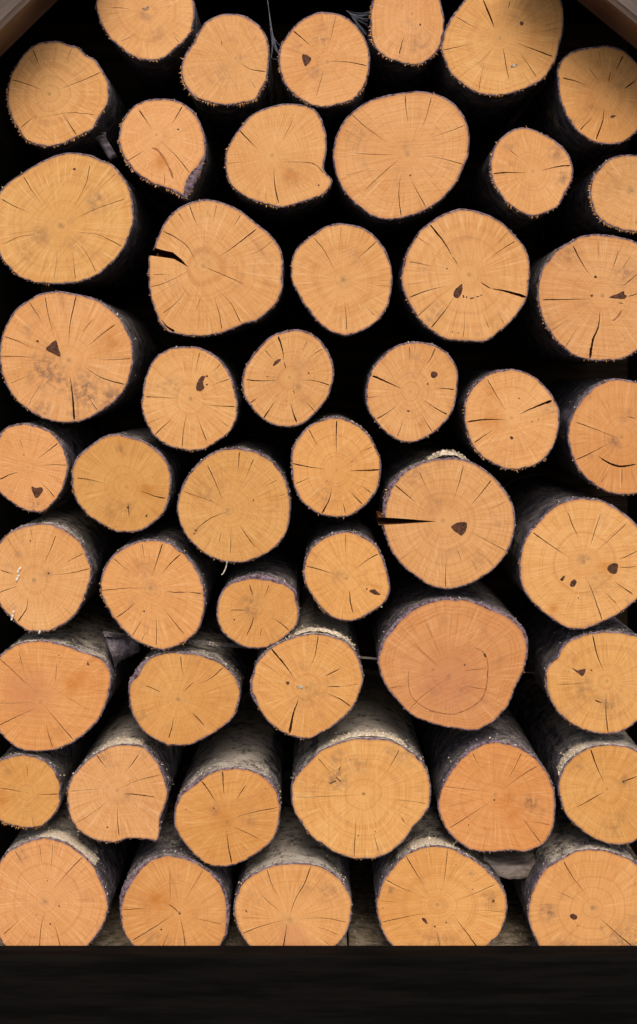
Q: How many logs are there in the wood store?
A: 49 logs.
